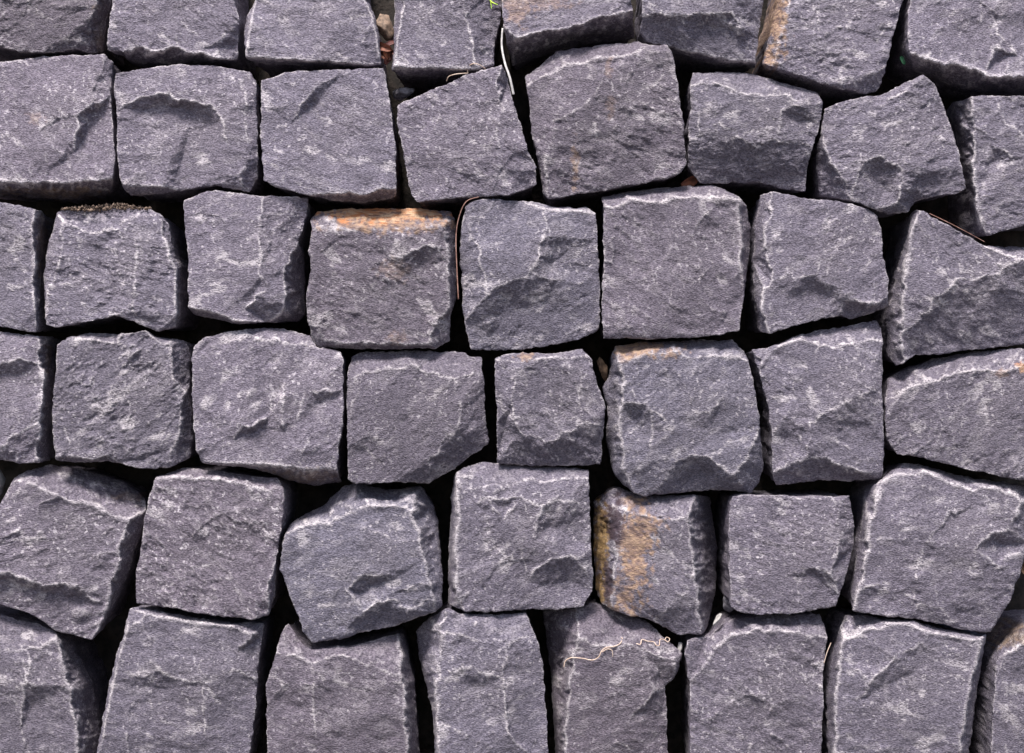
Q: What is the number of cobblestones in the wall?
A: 47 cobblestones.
